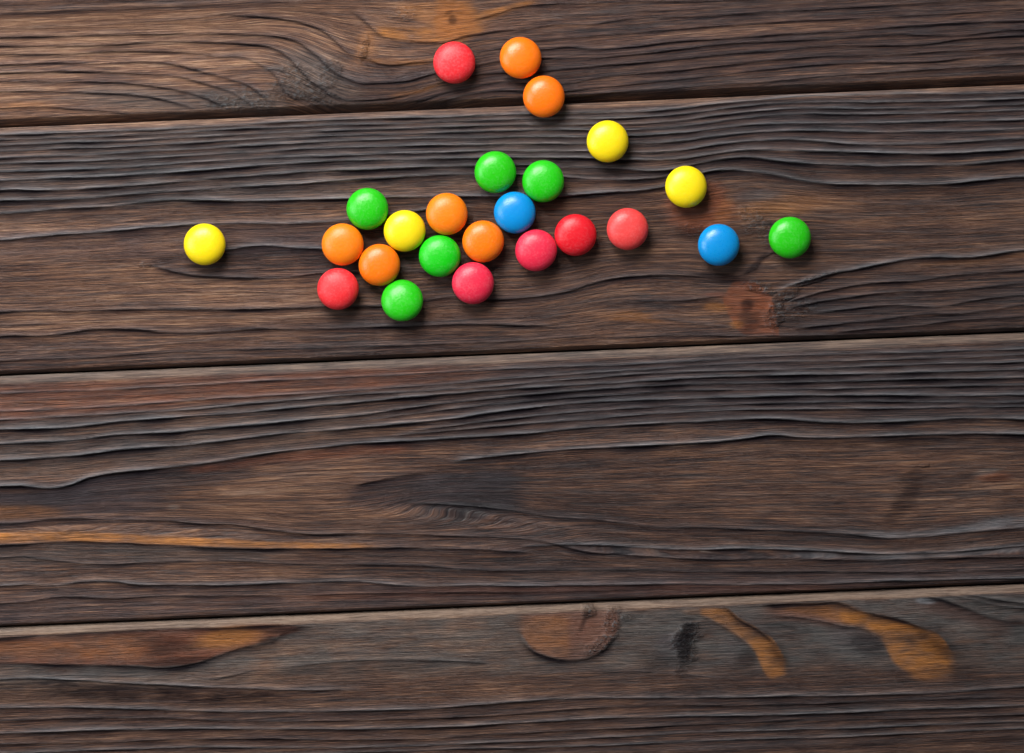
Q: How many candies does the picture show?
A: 24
